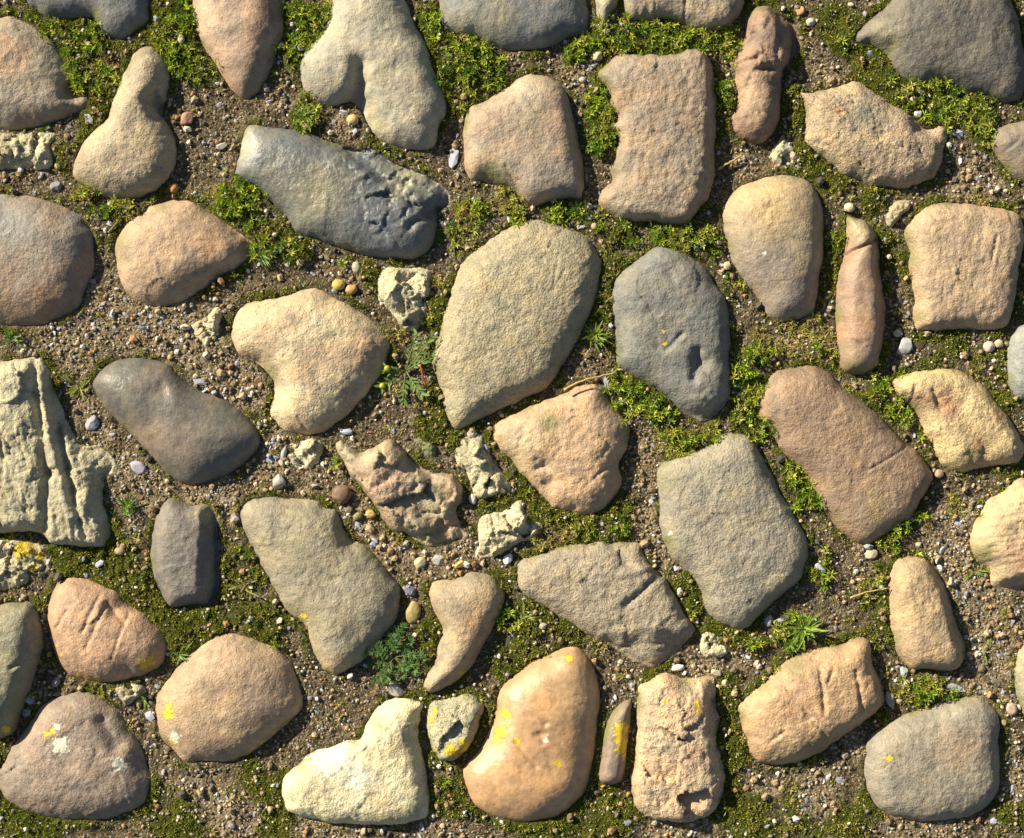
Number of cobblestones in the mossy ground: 49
